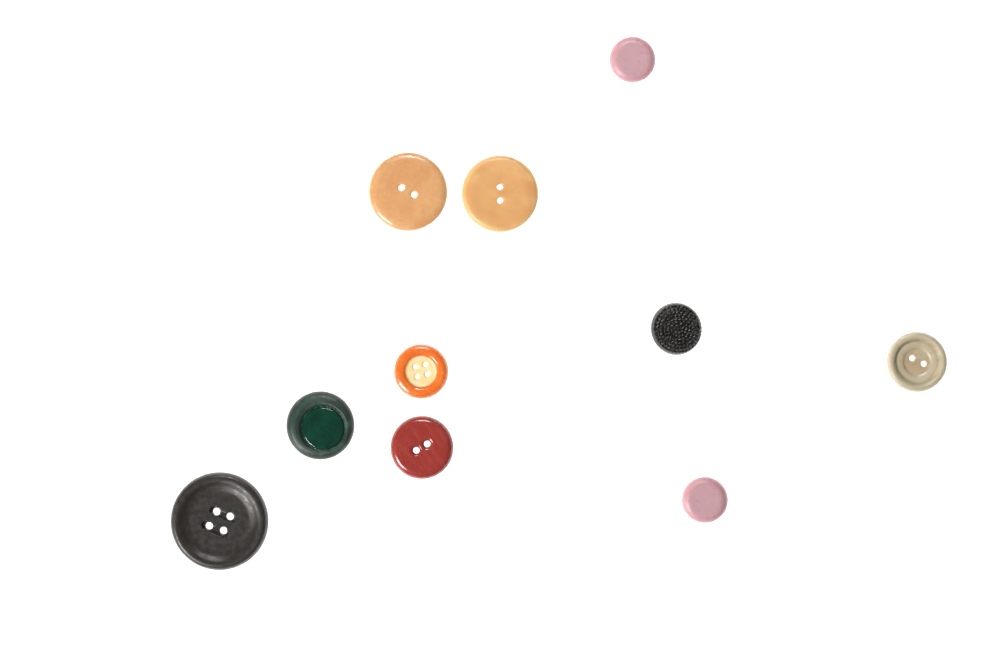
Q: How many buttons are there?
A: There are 10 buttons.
